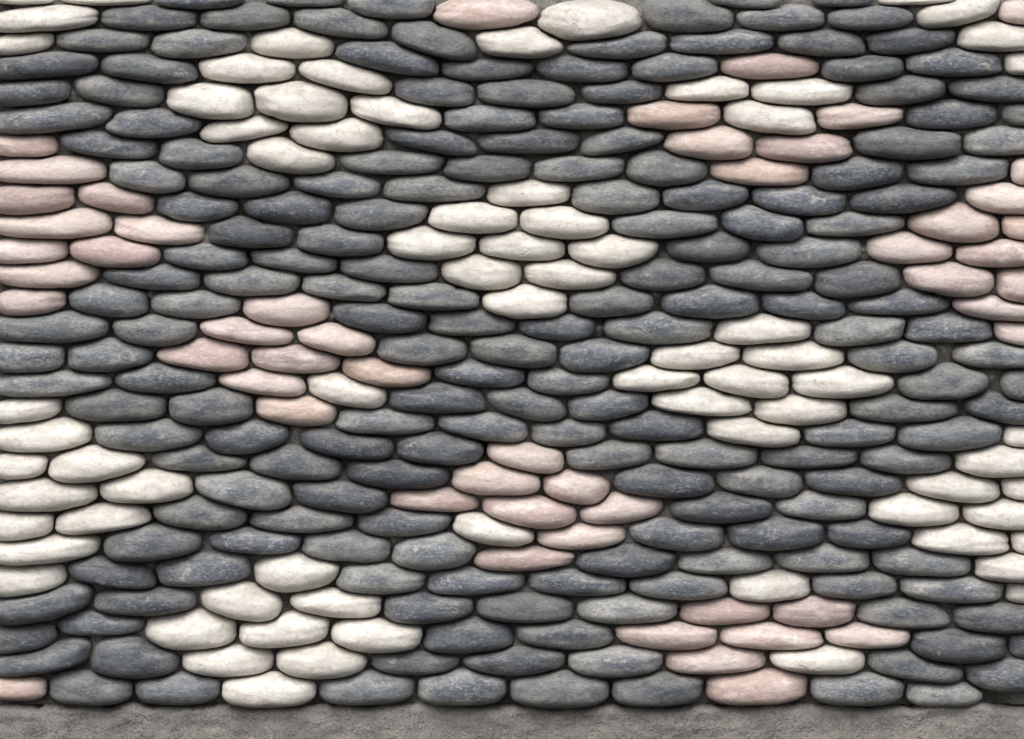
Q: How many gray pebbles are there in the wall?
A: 188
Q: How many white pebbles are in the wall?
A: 73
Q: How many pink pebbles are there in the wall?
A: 52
